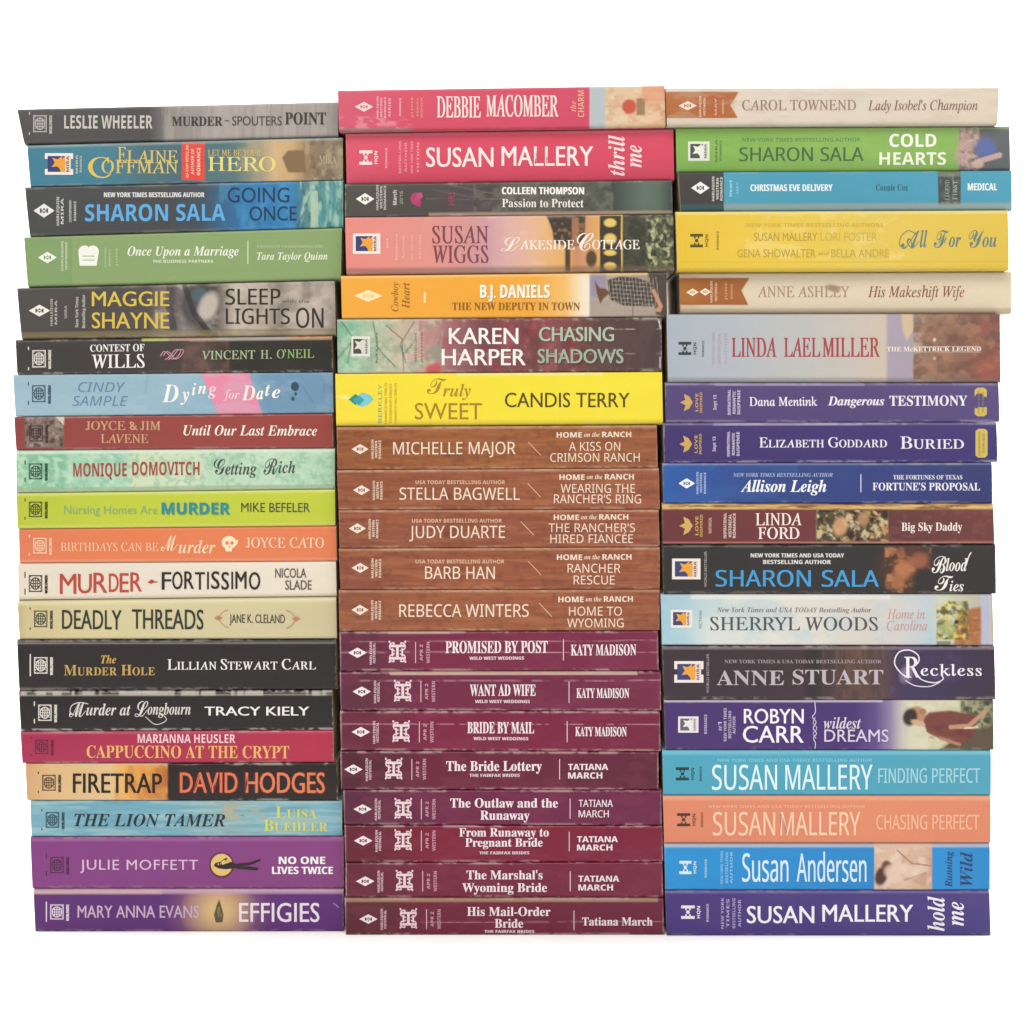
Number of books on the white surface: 58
